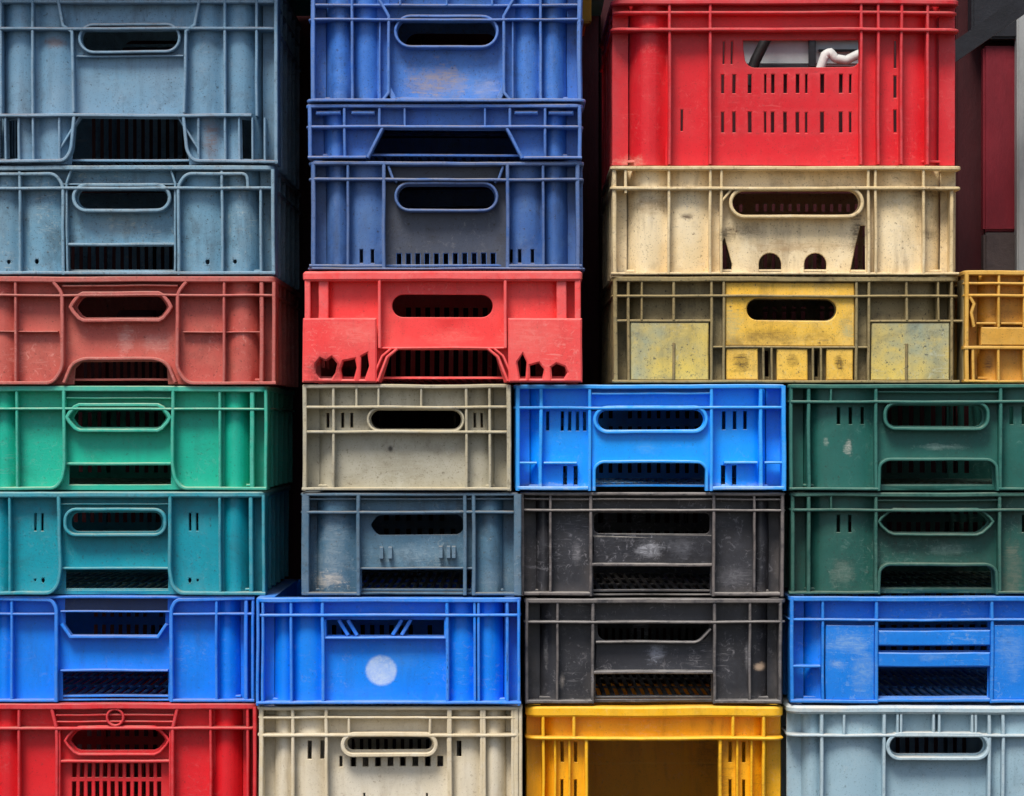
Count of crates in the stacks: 27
